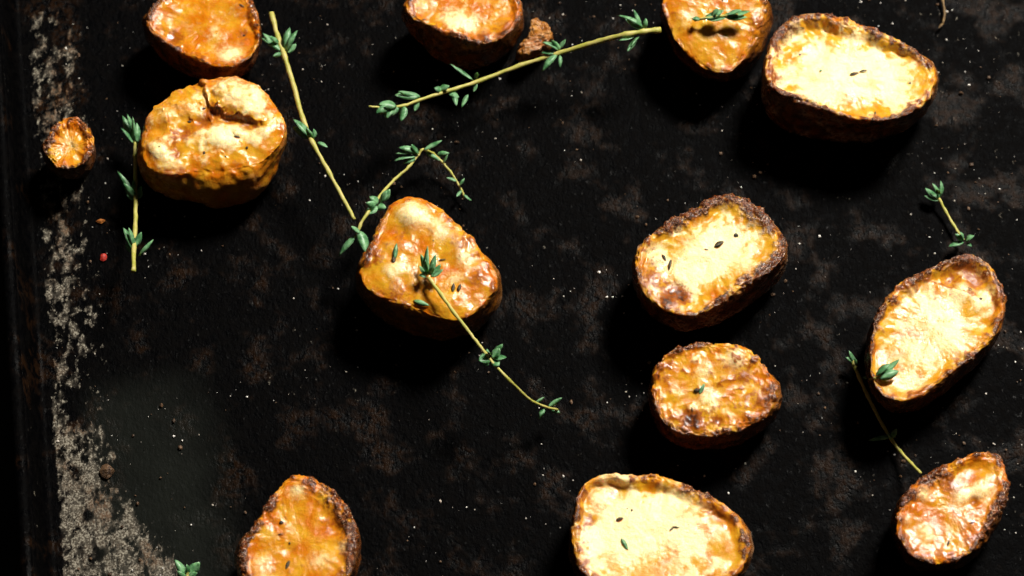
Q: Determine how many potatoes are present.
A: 14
